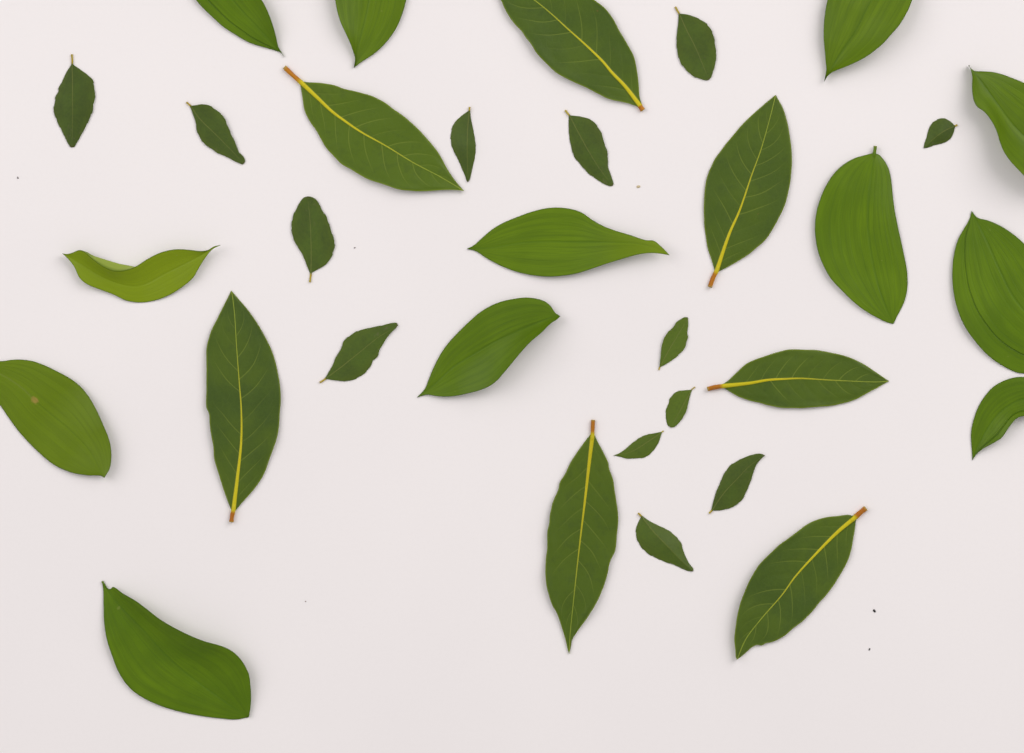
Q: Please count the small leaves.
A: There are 13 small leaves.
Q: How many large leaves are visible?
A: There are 19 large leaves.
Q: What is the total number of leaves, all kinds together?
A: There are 32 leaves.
